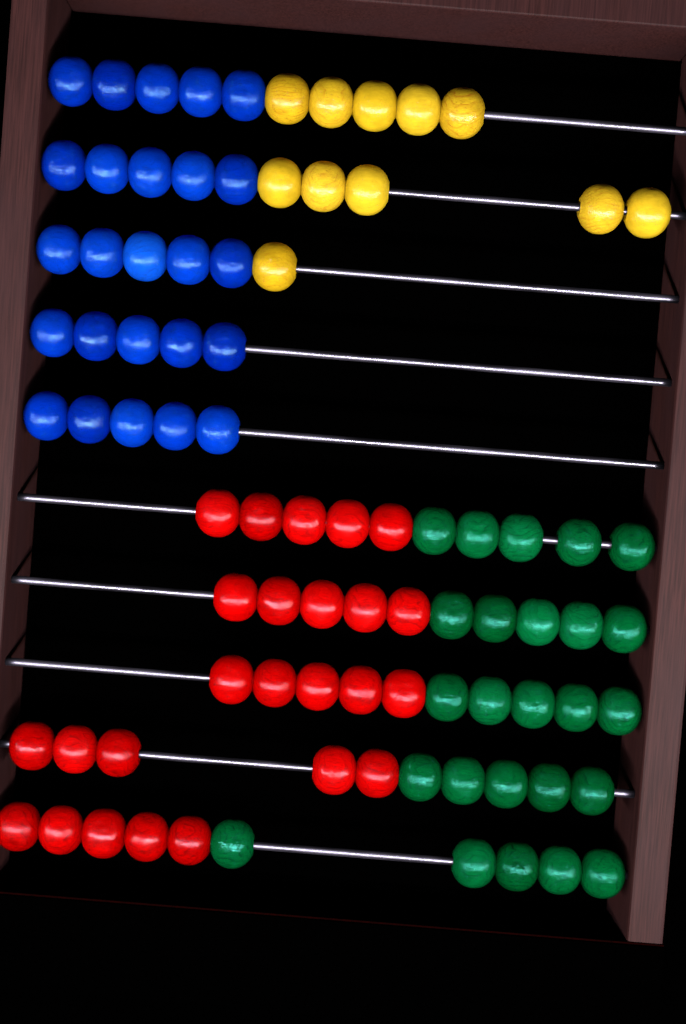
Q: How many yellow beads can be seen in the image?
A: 11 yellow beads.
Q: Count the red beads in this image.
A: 25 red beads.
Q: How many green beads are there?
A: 25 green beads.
